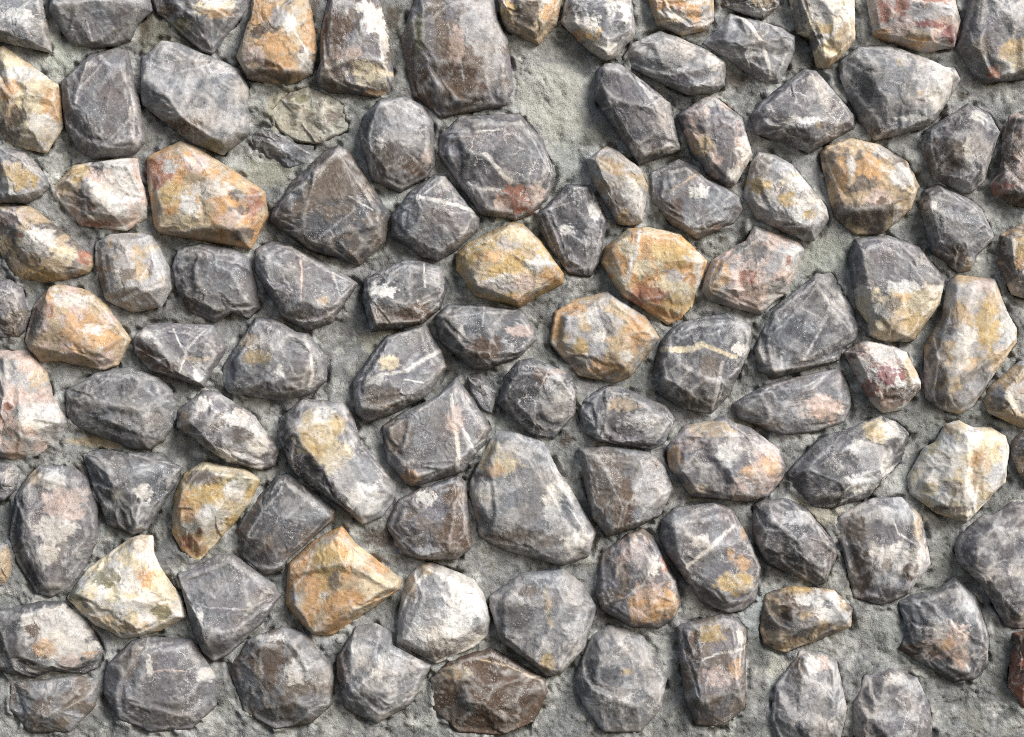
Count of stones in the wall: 106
